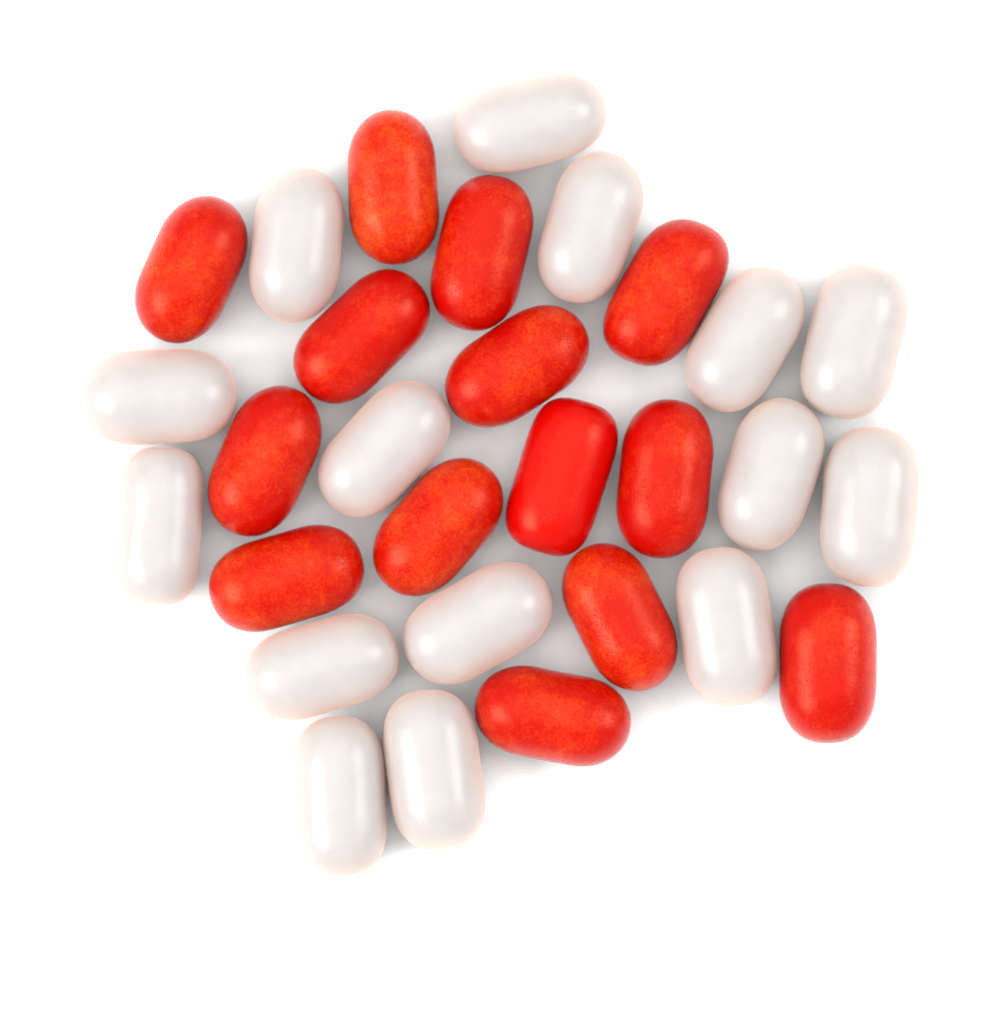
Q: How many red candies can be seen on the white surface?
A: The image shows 14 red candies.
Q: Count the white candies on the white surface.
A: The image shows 15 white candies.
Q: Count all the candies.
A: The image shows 29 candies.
